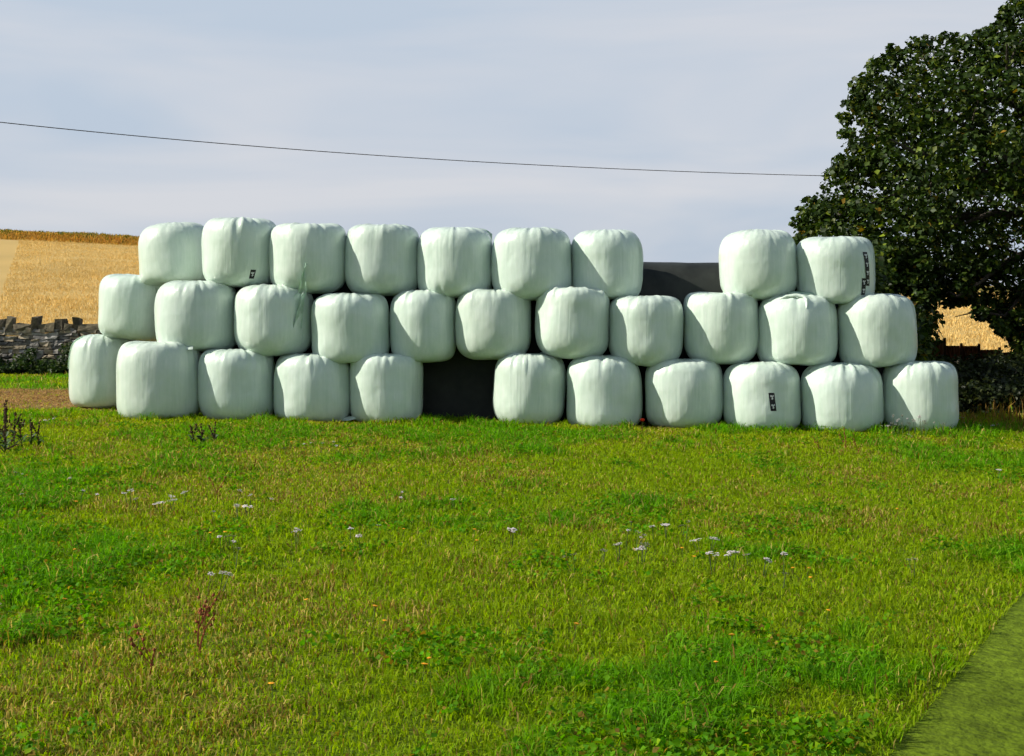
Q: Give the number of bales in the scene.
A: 31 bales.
